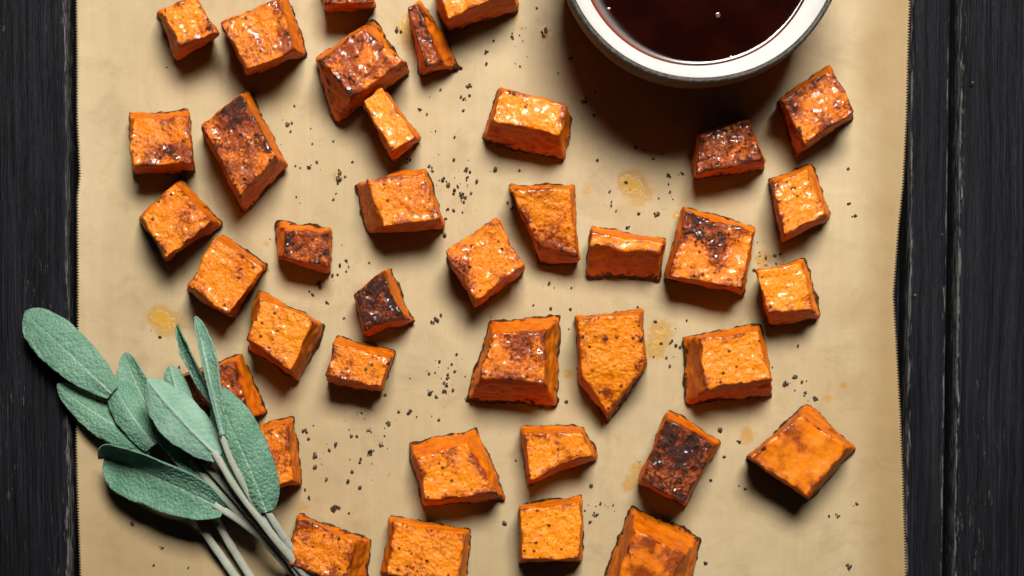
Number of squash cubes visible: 38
